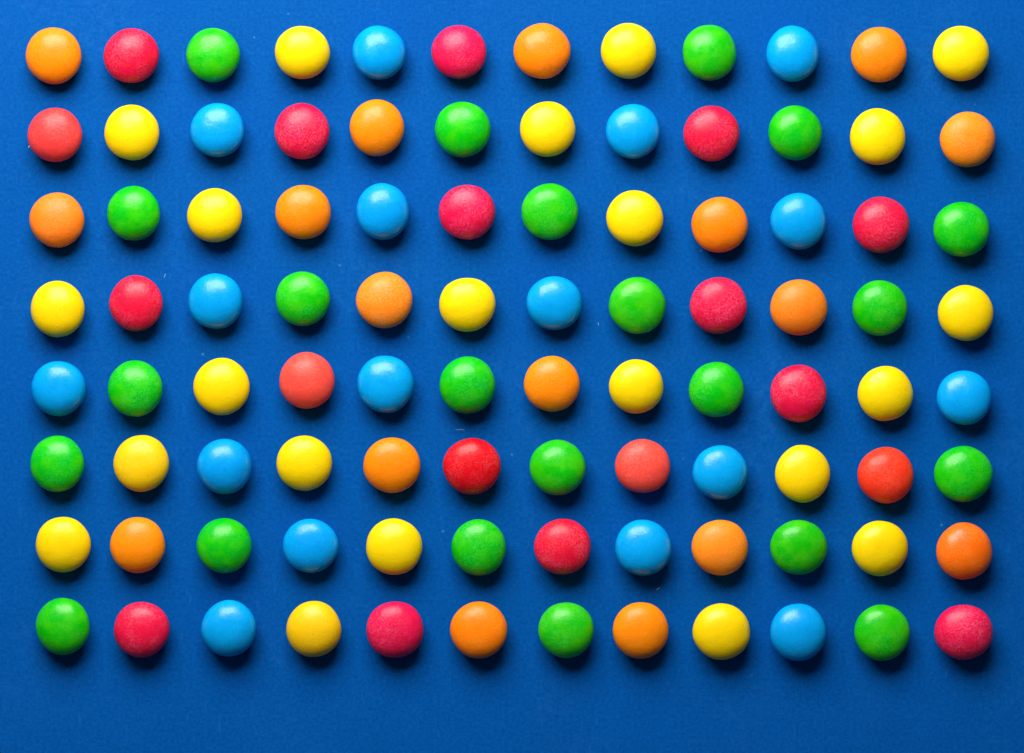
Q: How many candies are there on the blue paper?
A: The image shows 96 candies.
